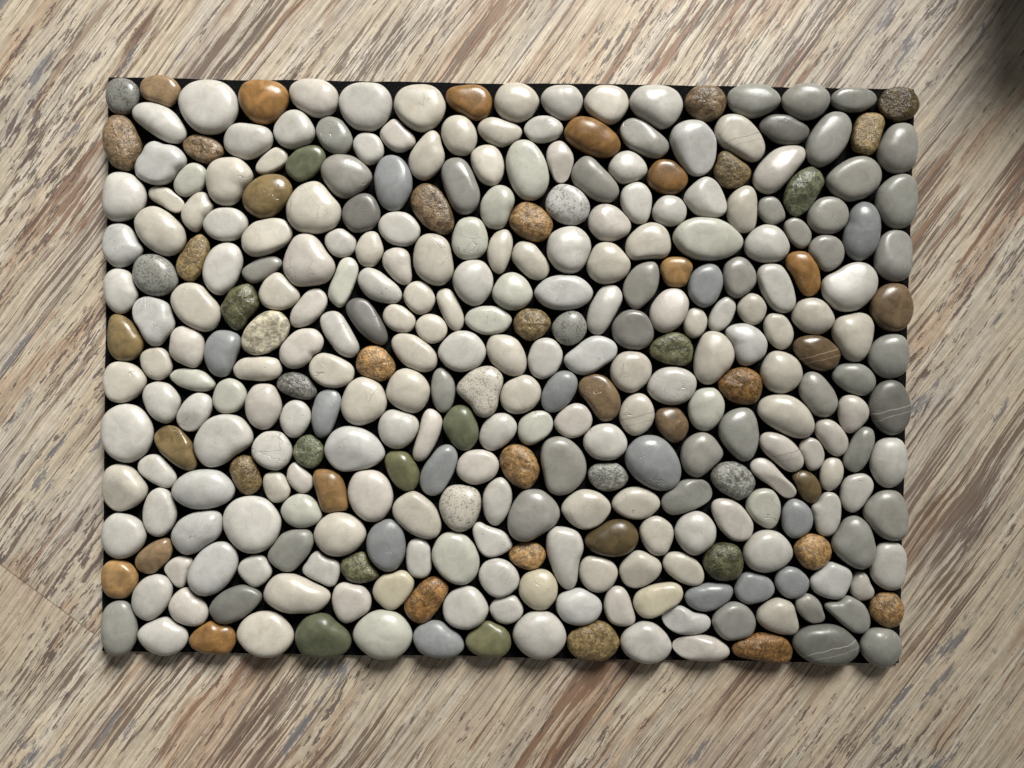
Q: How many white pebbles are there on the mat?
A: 190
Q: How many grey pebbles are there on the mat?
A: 65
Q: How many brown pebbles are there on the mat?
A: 40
